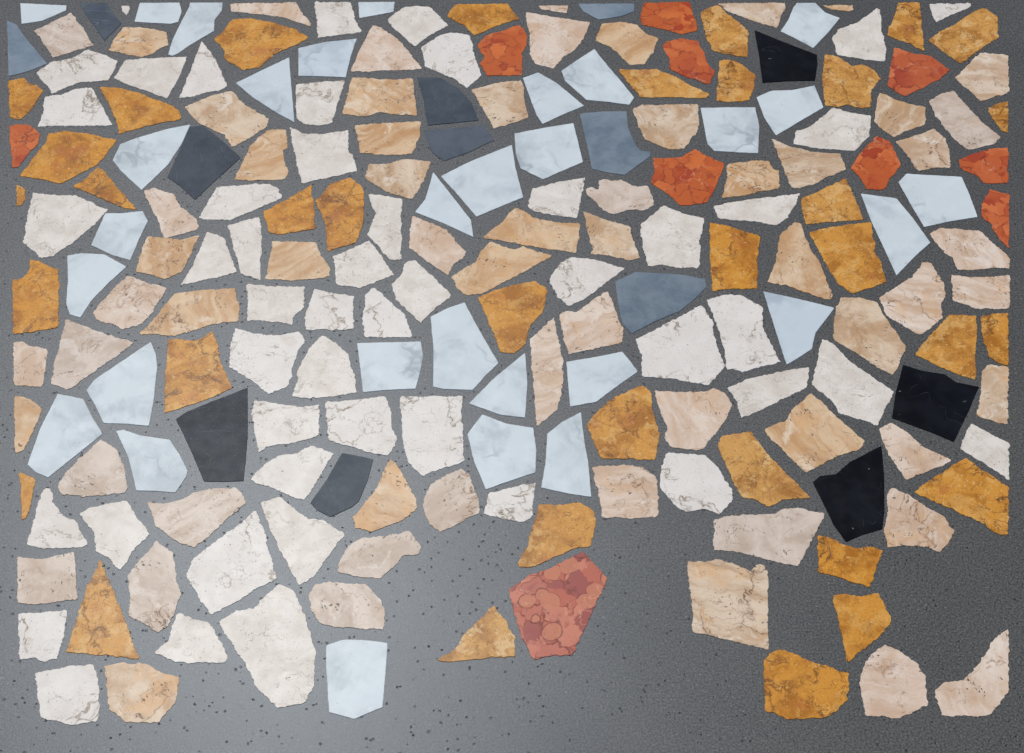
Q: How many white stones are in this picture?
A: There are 78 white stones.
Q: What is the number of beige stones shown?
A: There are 61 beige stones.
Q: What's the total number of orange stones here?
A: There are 34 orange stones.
